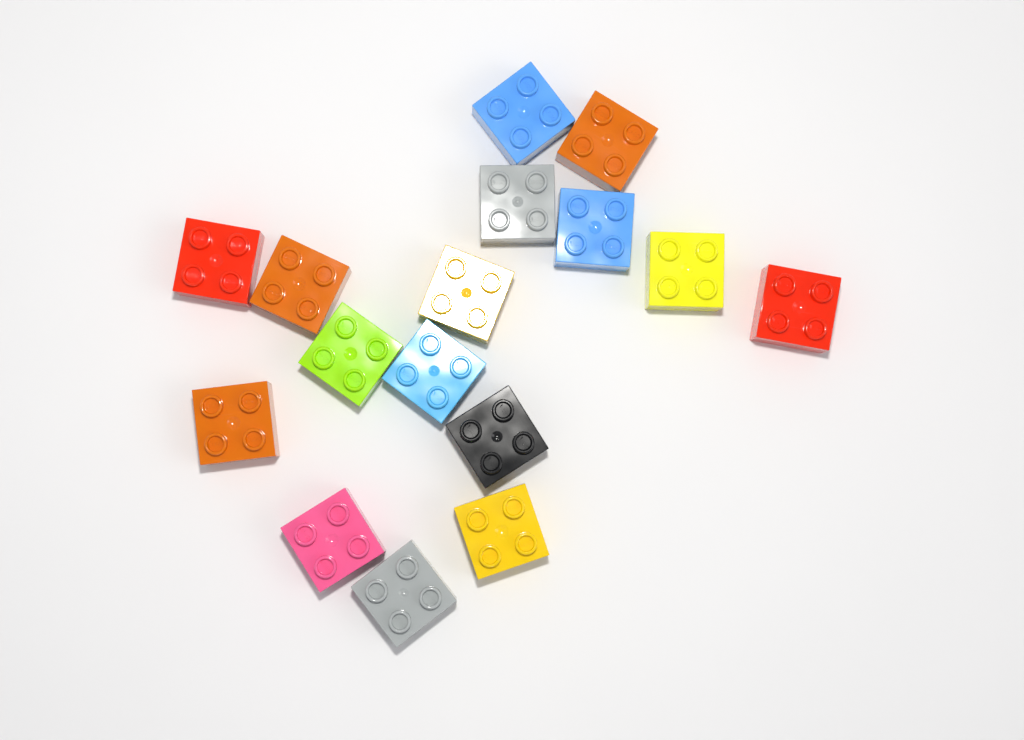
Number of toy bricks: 16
